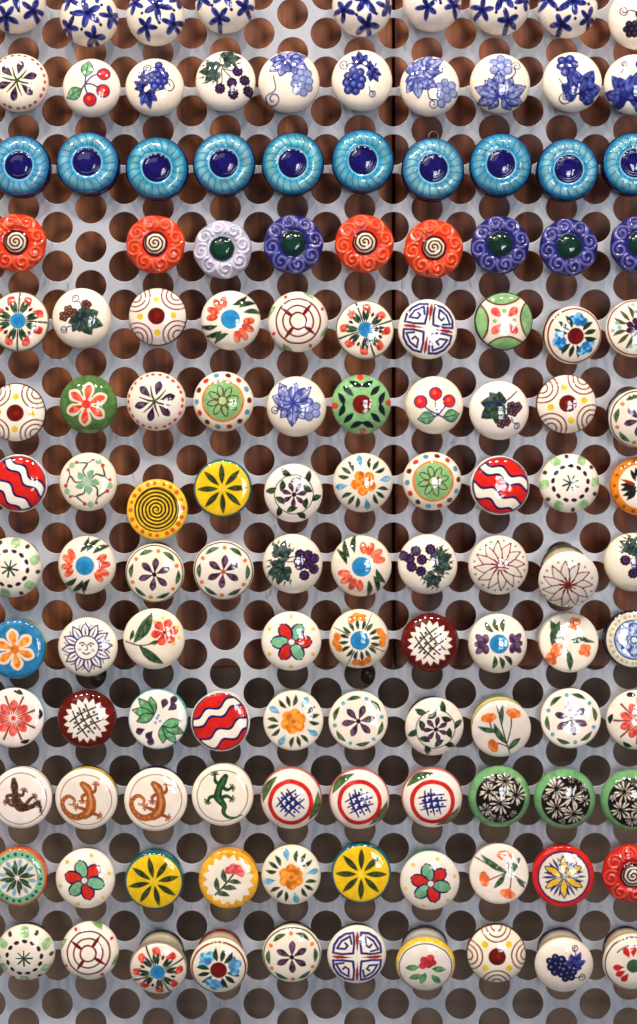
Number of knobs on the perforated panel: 127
